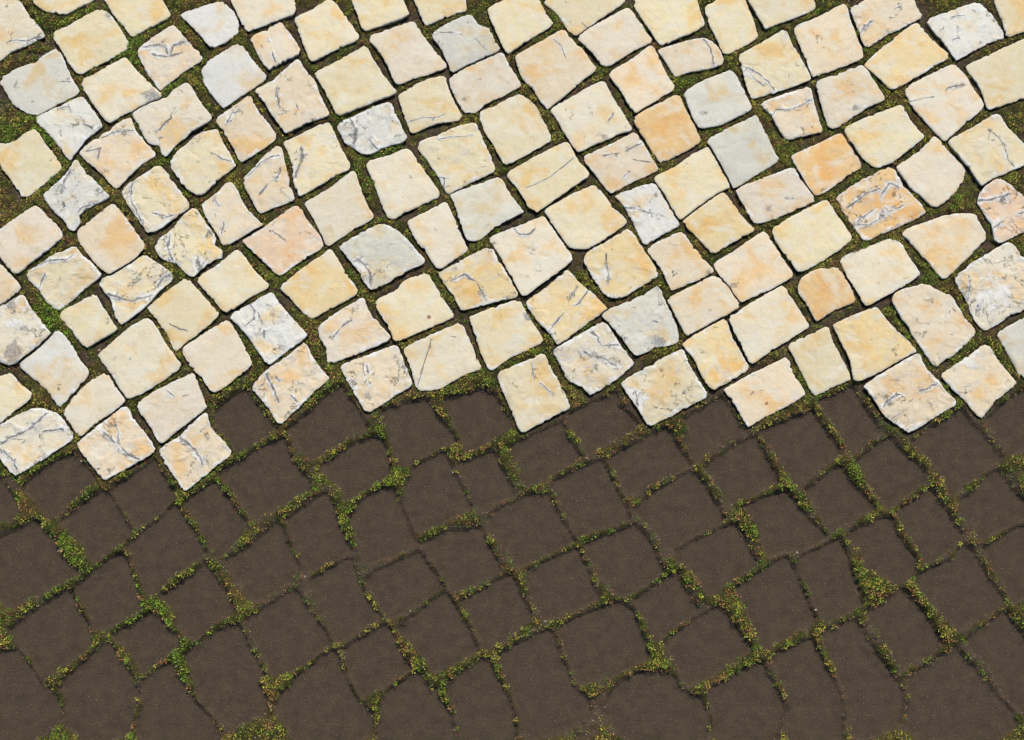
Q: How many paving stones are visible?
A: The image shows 128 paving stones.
